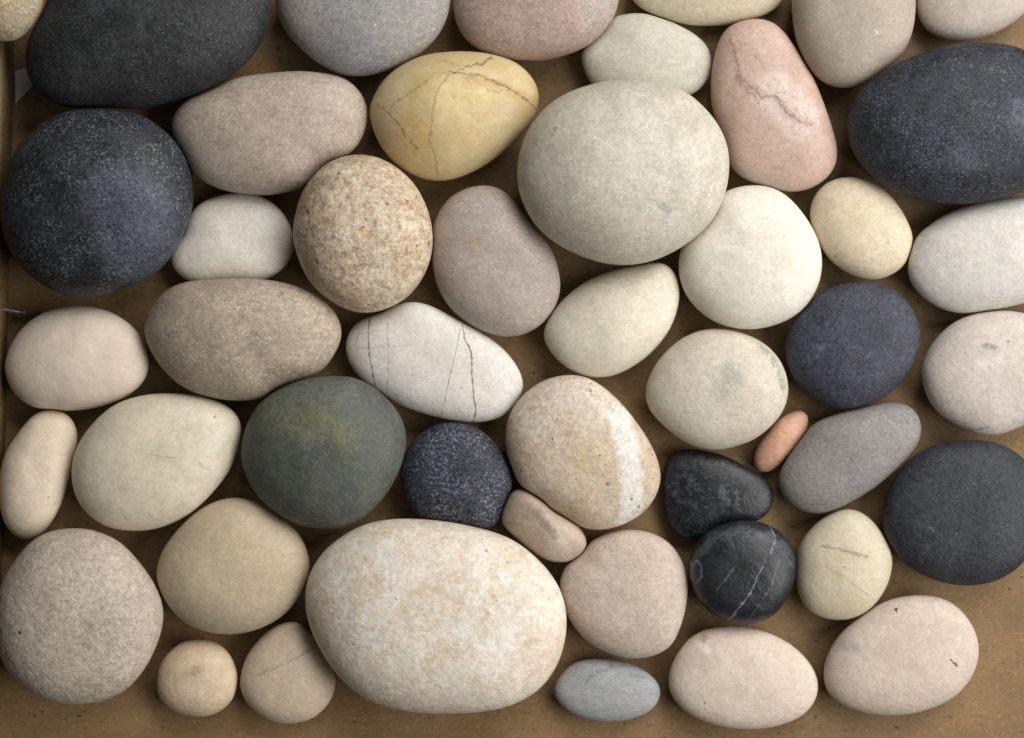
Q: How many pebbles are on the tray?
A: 48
